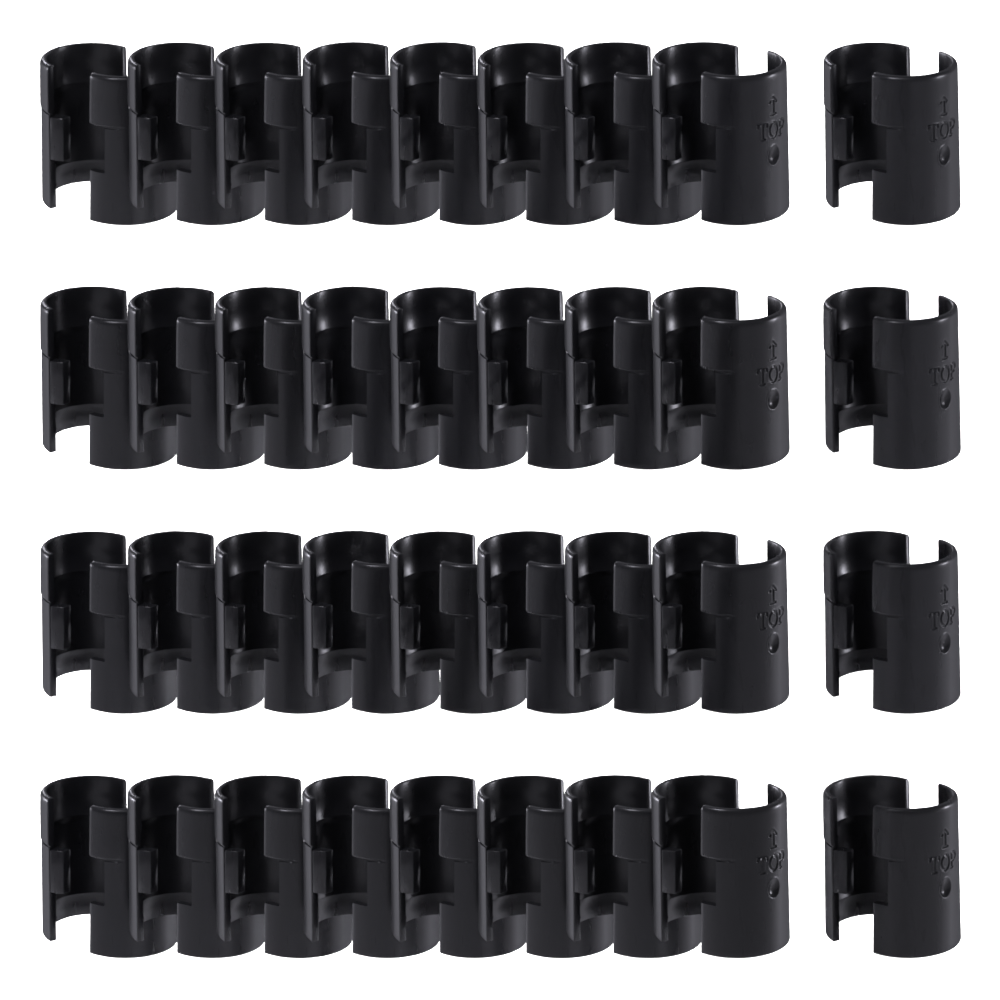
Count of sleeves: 36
